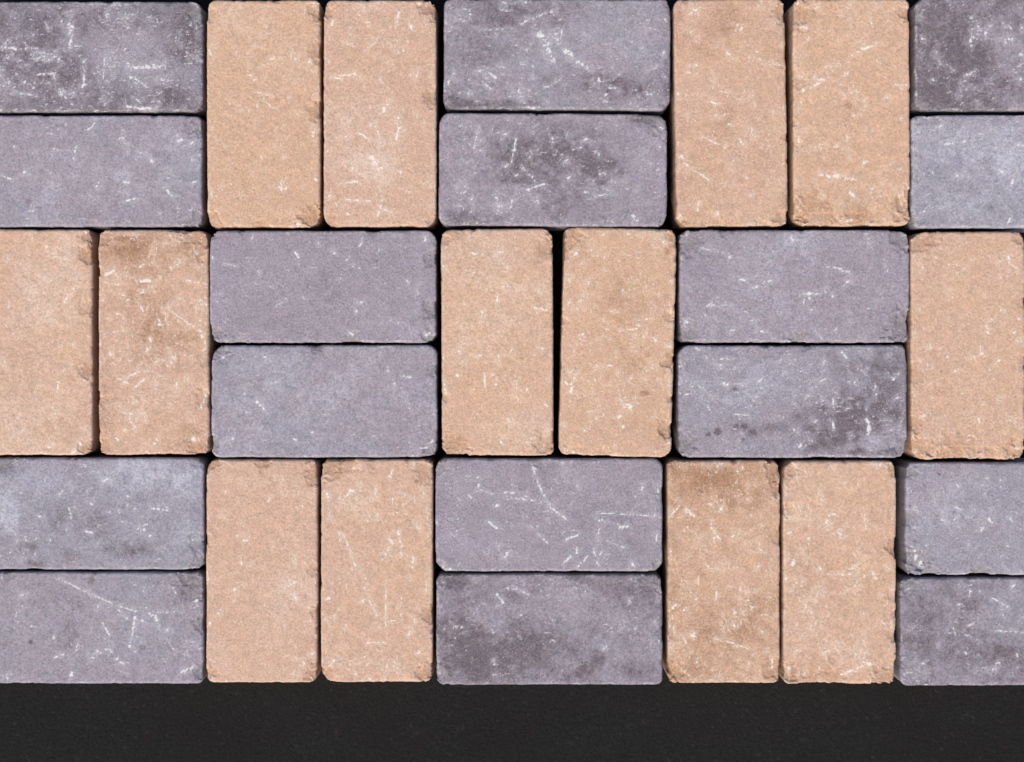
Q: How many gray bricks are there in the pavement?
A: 16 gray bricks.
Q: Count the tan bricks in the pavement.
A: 13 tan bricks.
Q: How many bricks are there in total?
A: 29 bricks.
